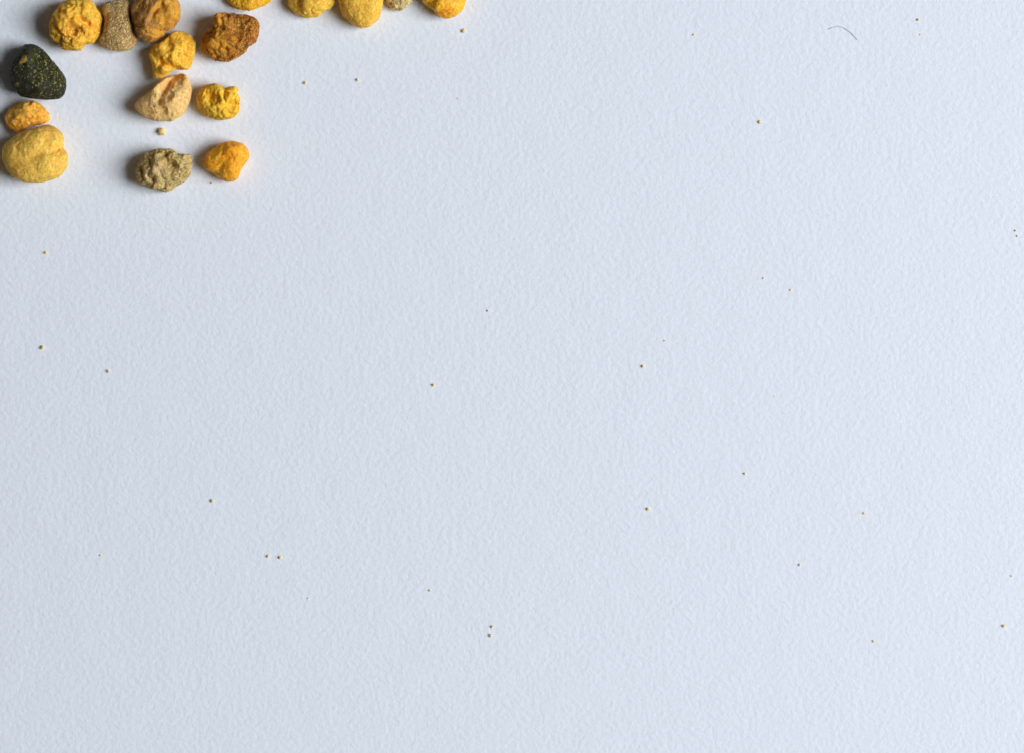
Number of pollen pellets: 17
